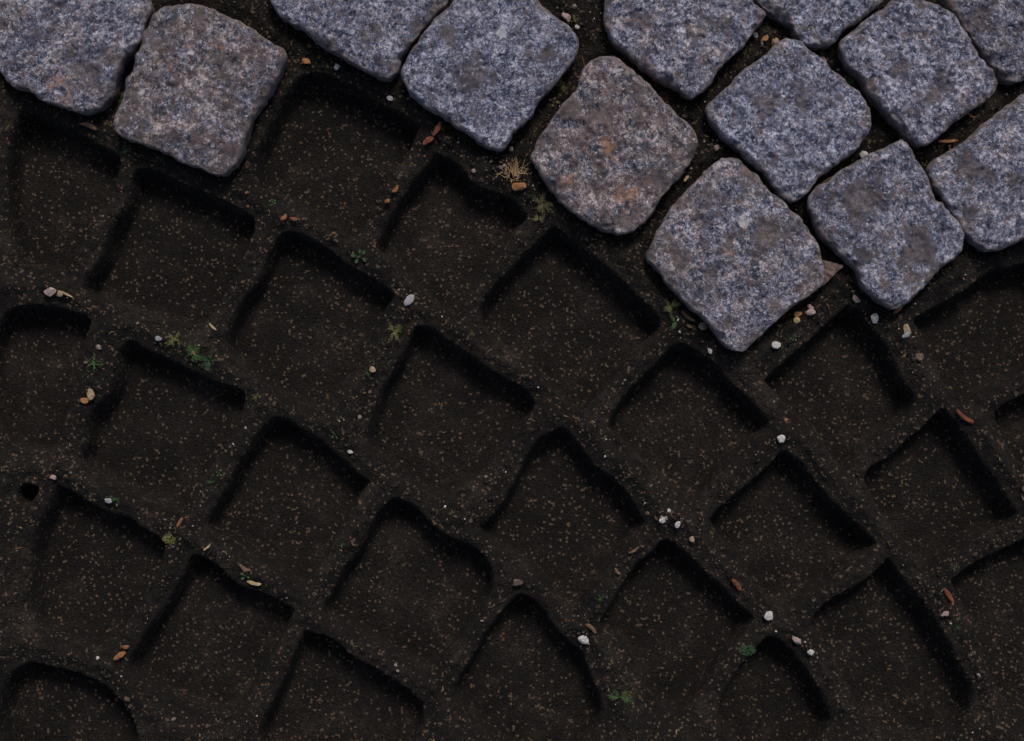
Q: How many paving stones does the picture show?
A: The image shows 13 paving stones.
